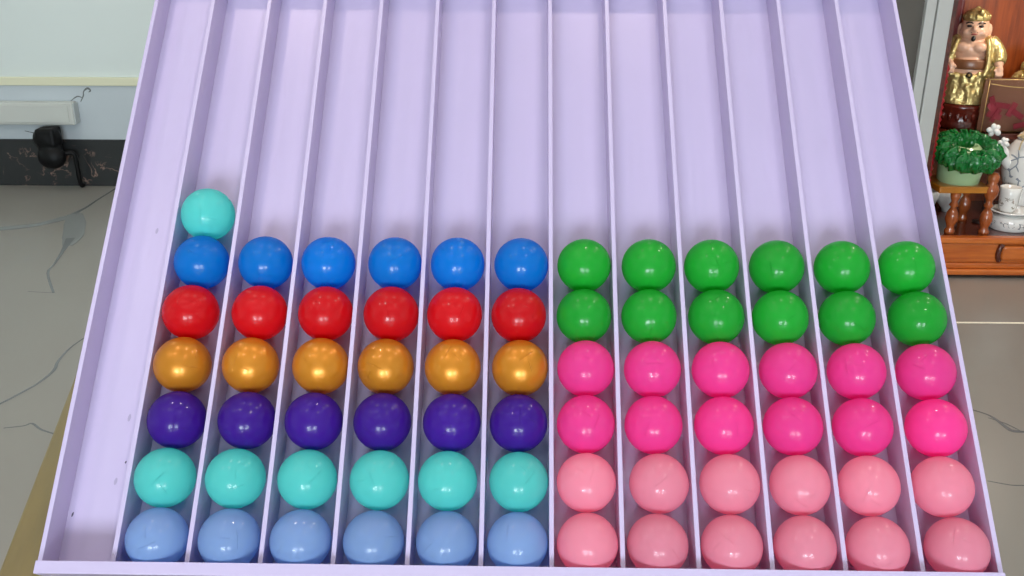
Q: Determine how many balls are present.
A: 73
